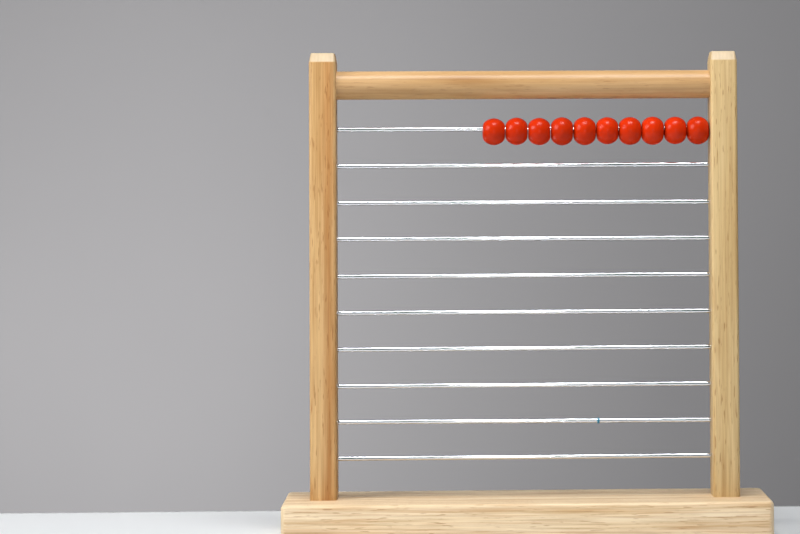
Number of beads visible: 10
